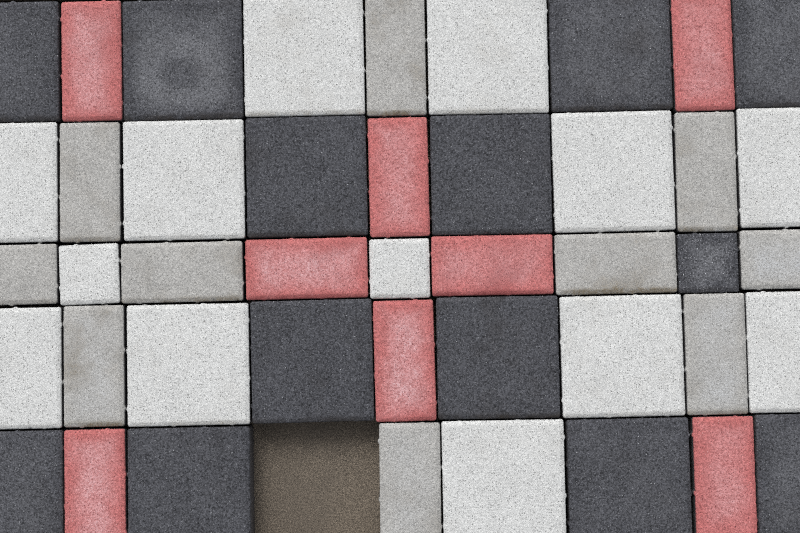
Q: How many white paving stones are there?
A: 13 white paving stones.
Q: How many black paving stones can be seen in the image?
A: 13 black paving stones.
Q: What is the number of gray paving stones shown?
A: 10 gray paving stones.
